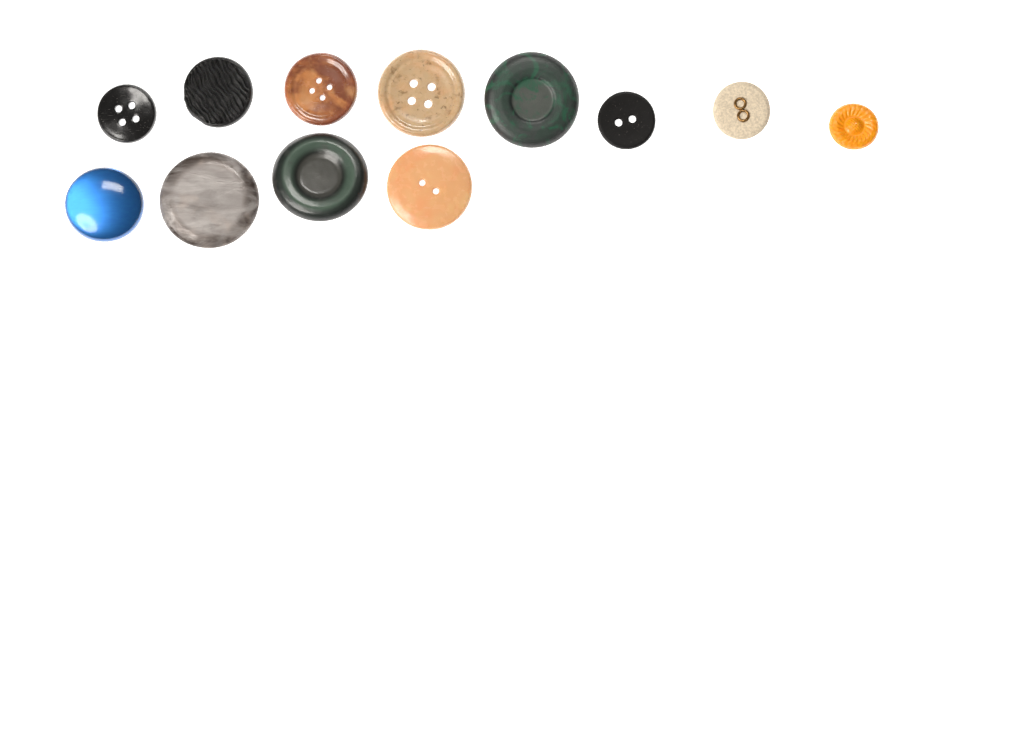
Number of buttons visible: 12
